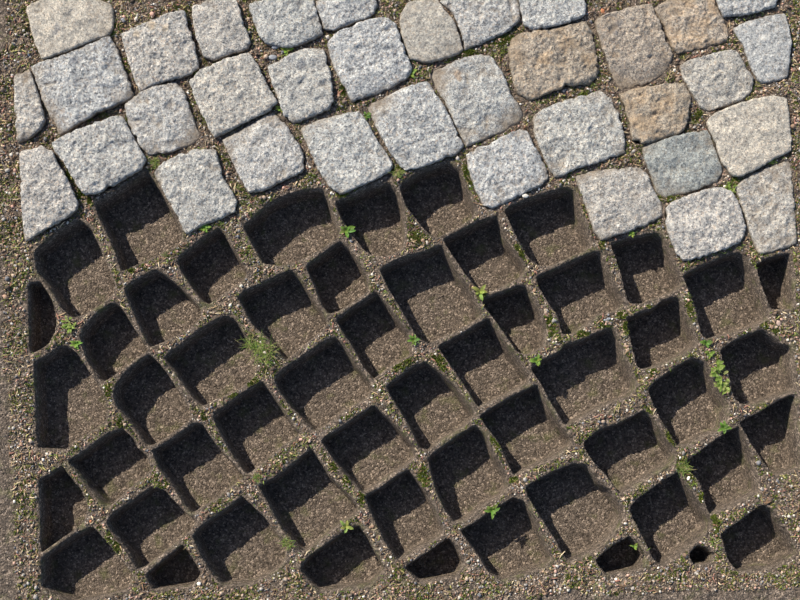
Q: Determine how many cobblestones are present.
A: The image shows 35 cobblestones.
